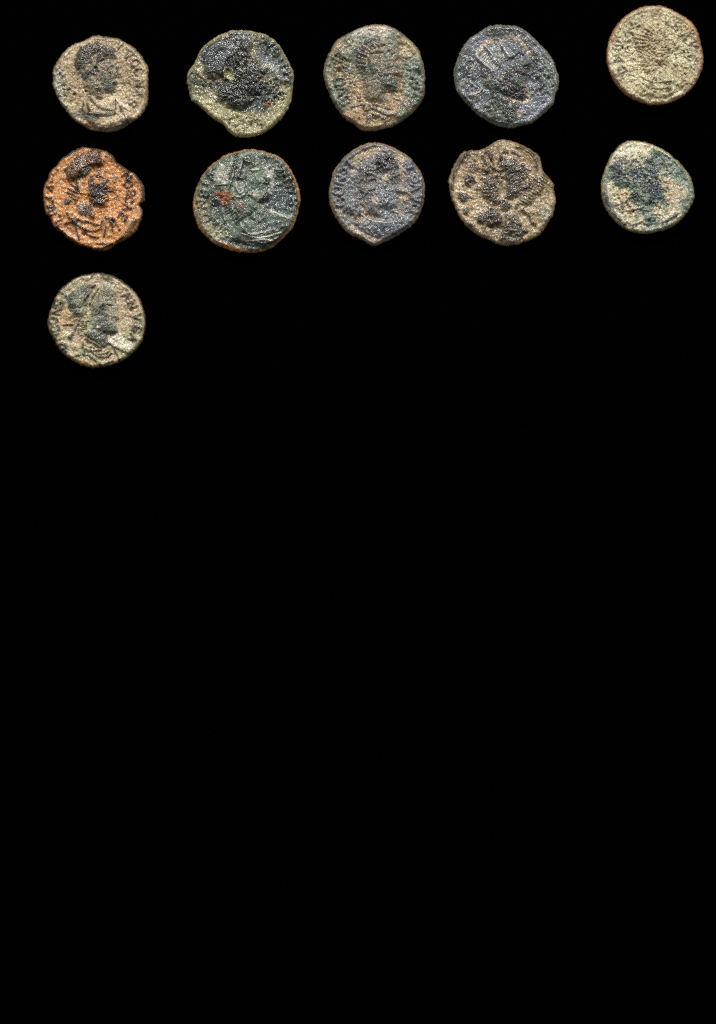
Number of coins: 11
